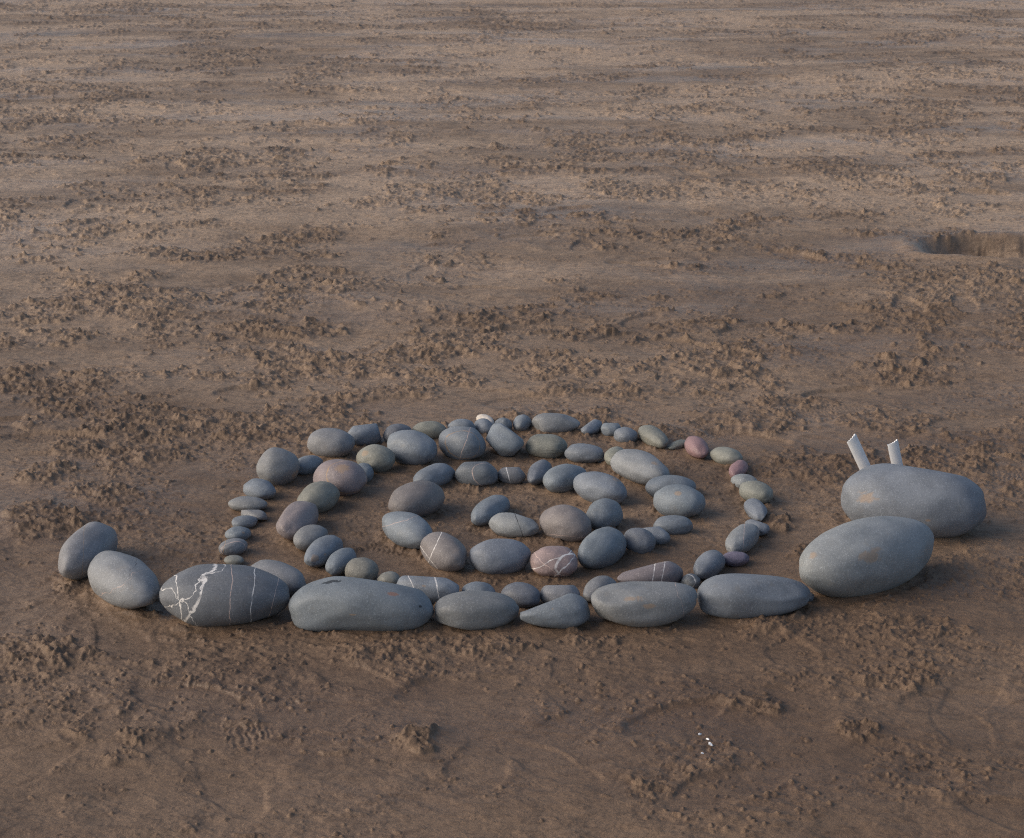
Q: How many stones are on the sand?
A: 91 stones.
